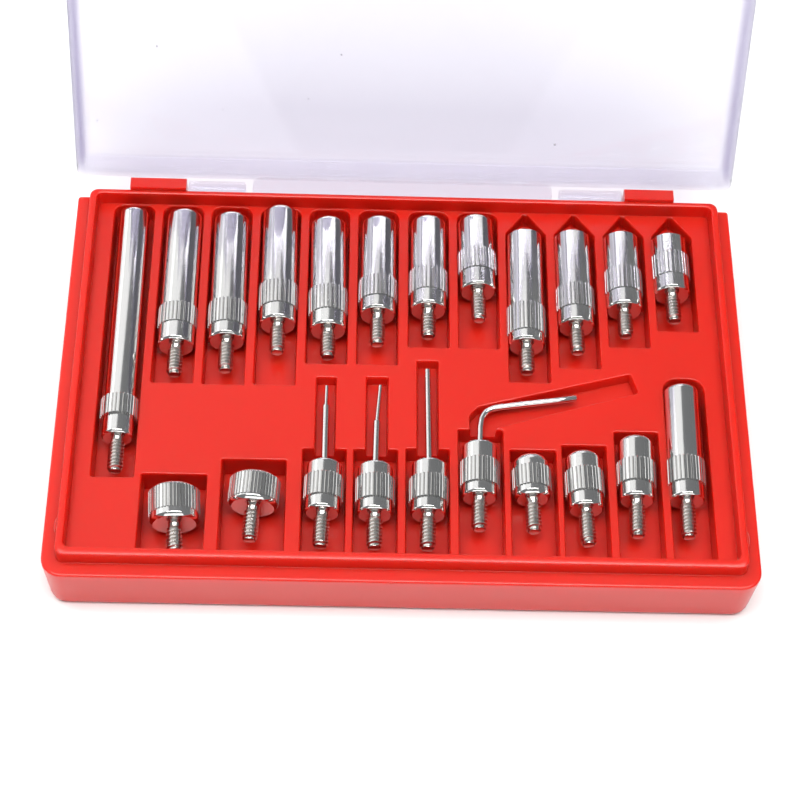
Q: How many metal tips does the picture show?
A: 22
